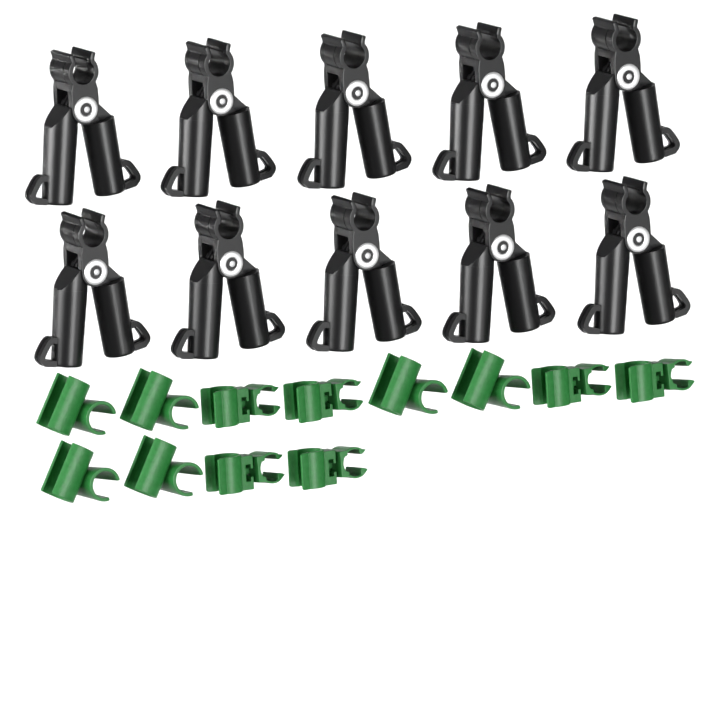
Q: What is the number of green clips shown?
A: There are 12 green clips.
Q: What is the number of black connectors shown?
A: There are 10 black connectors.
